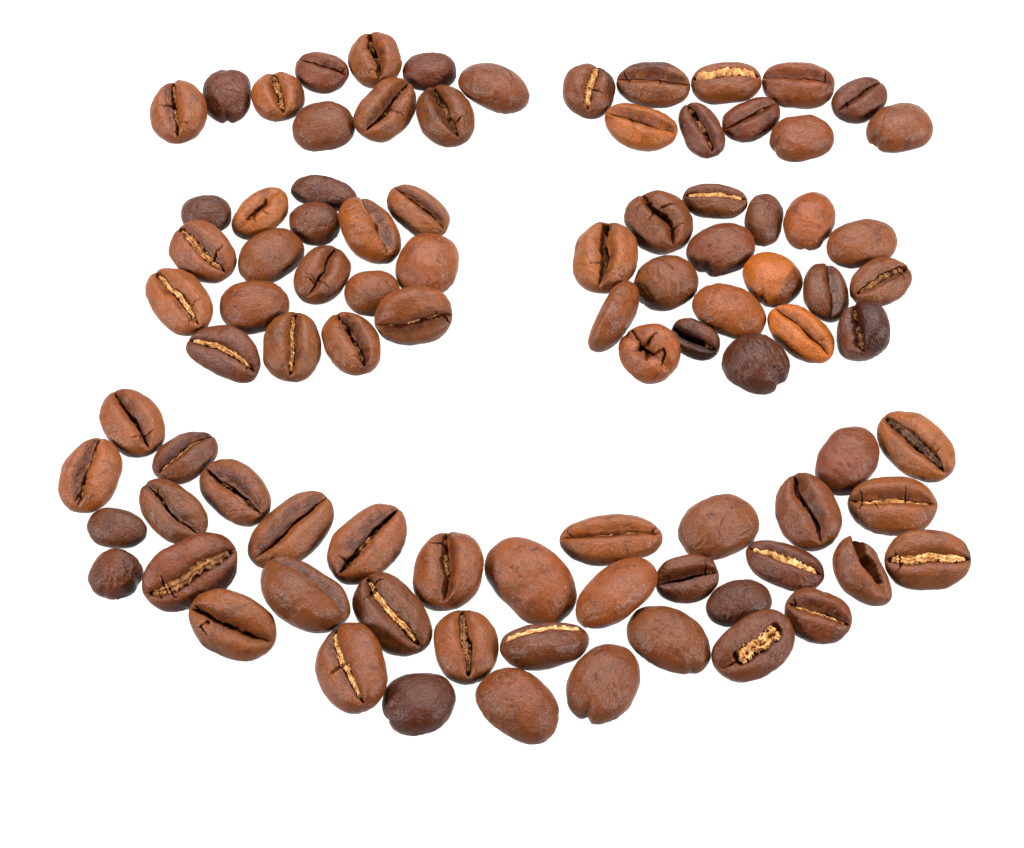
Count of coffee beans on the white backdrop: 91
